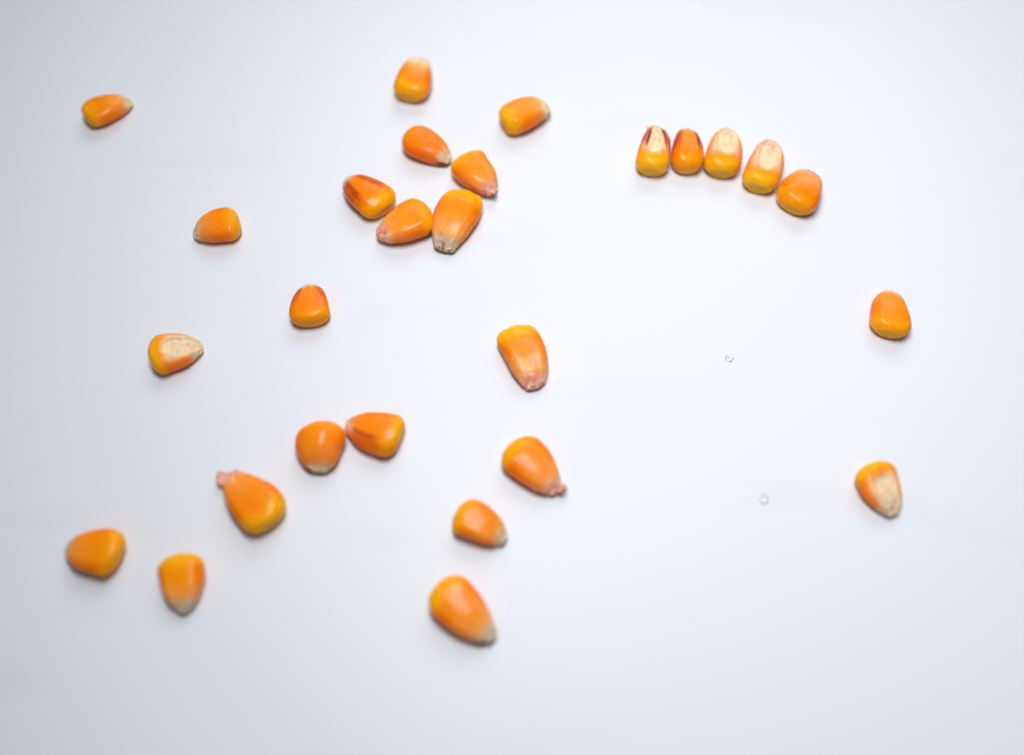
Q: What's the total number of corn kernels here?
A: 27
